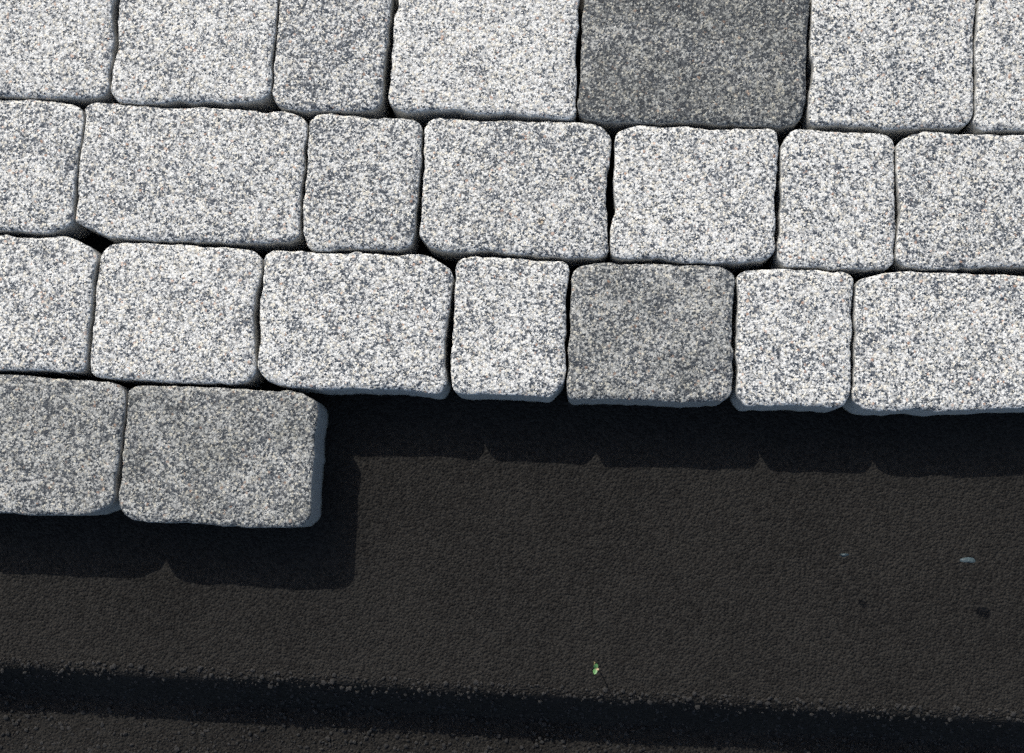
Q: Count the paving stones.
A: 23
